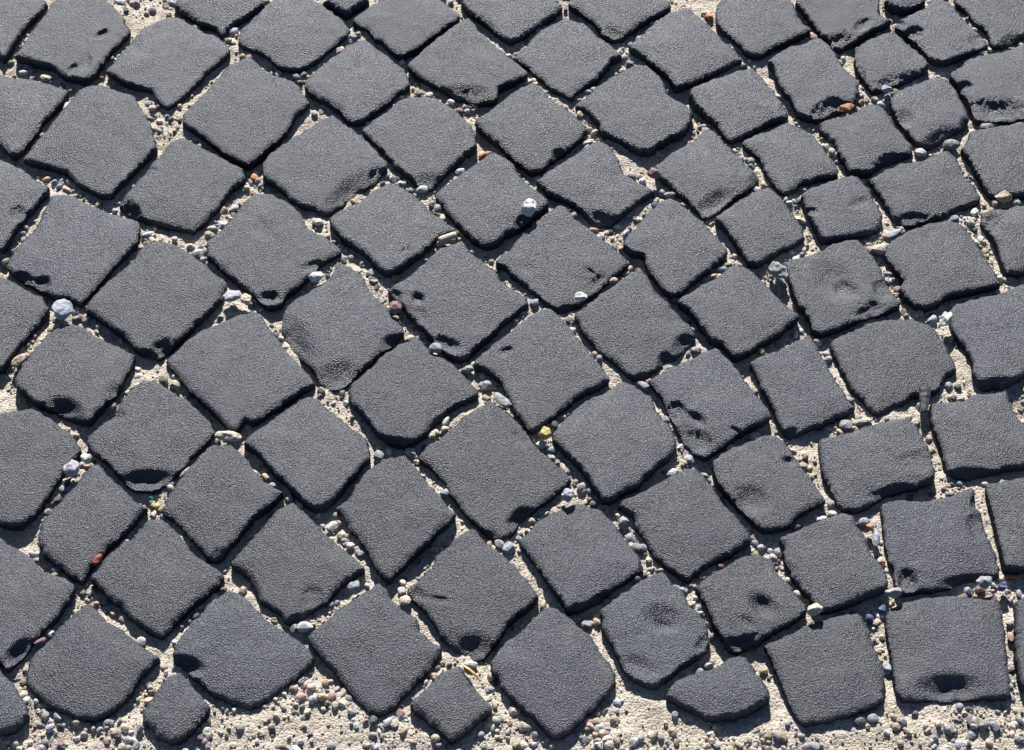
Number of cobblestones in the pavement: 96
